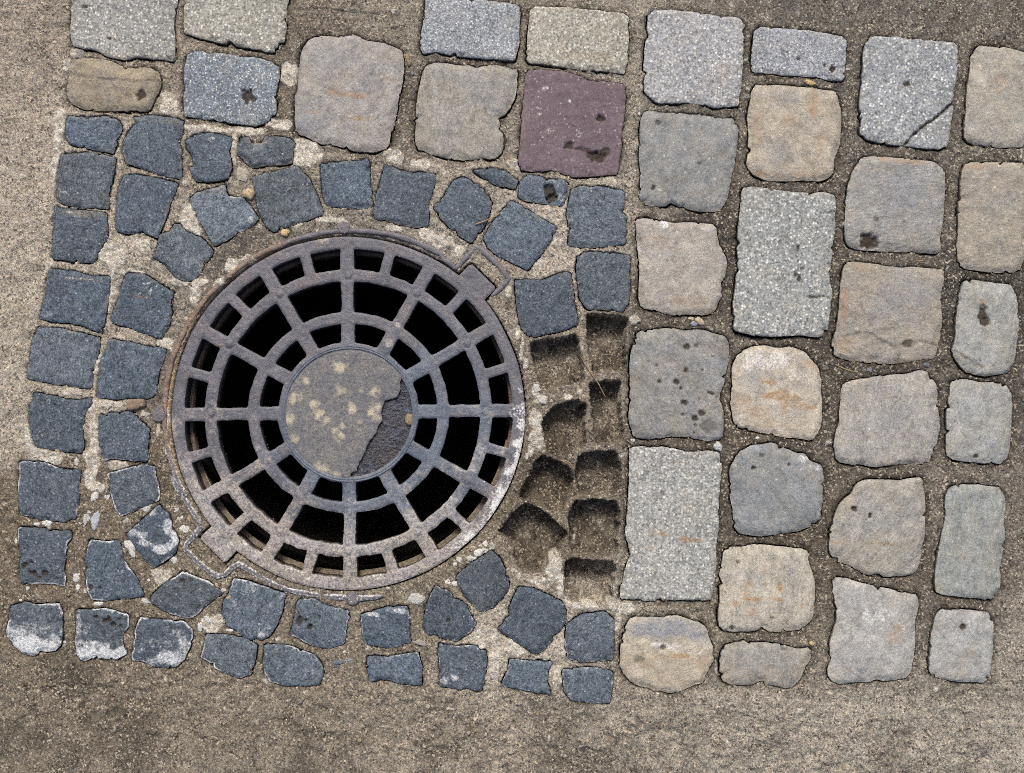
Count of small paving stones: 47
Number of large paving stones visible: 34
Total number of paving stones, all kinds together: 81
